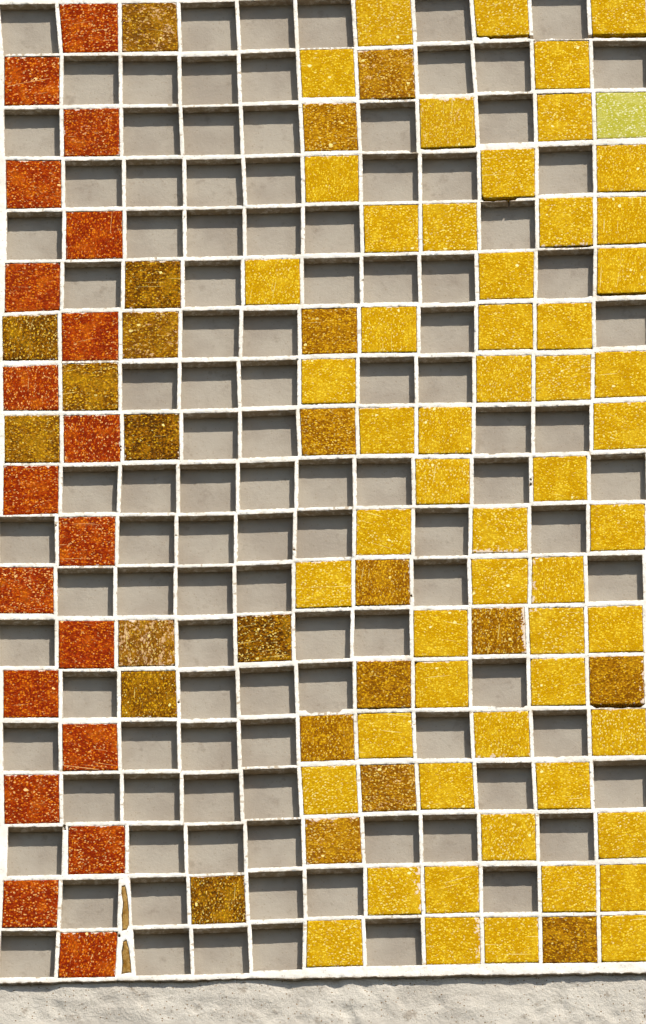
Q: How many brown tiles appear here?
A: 23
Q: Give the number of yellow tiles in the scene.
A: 56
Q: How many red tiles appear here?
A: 19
